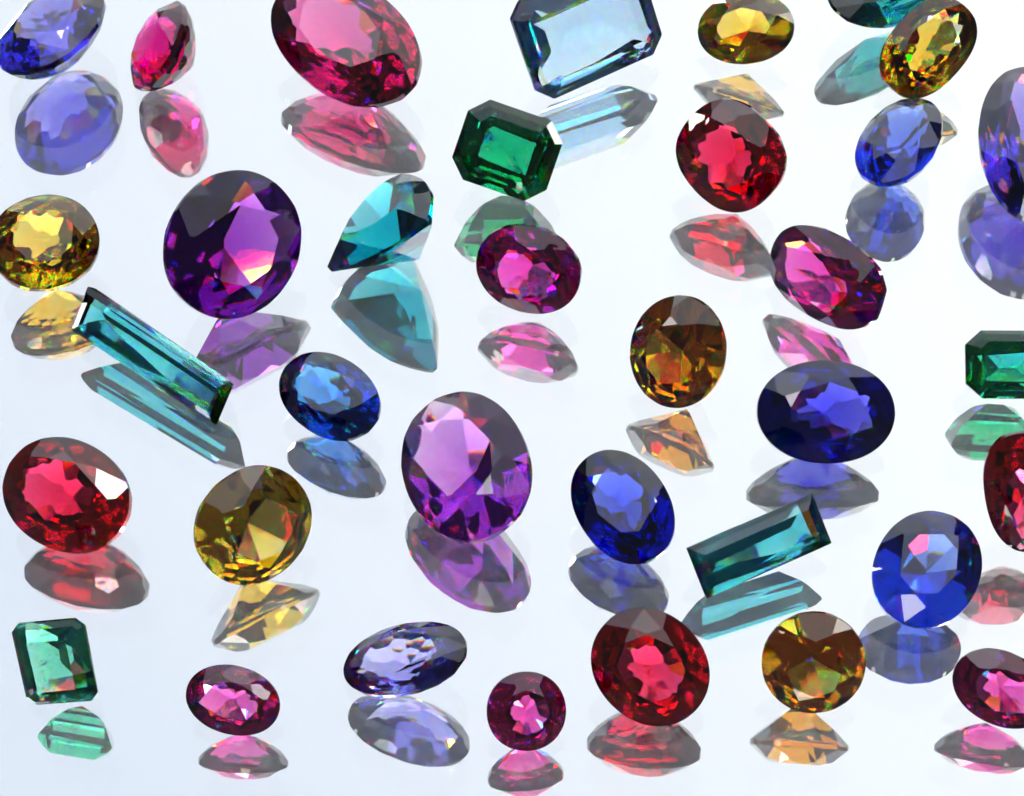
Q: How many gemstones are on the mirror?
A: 35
